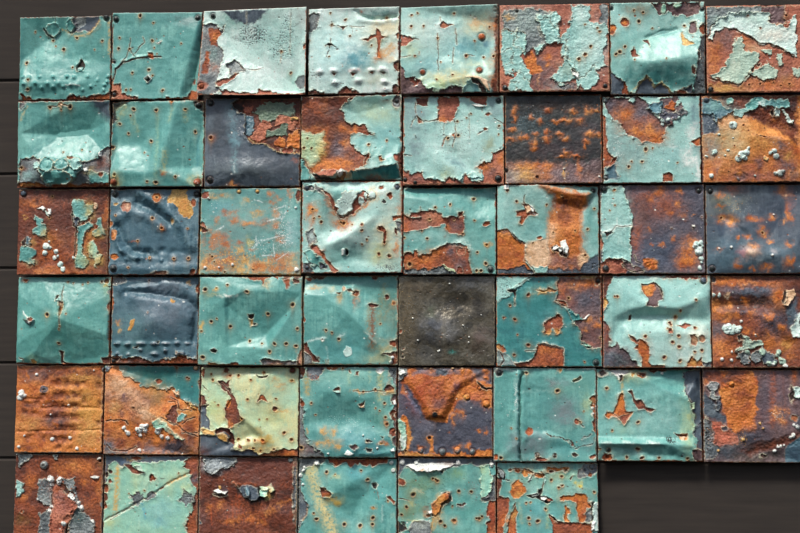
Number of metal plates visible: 46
